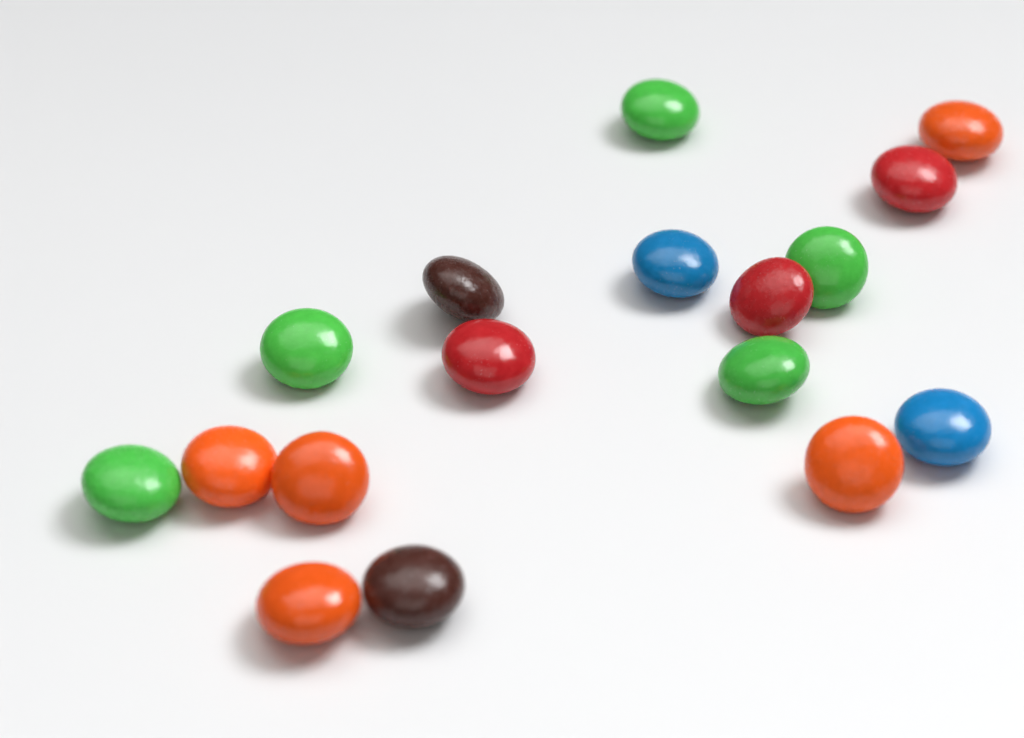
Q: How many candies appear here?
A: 17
